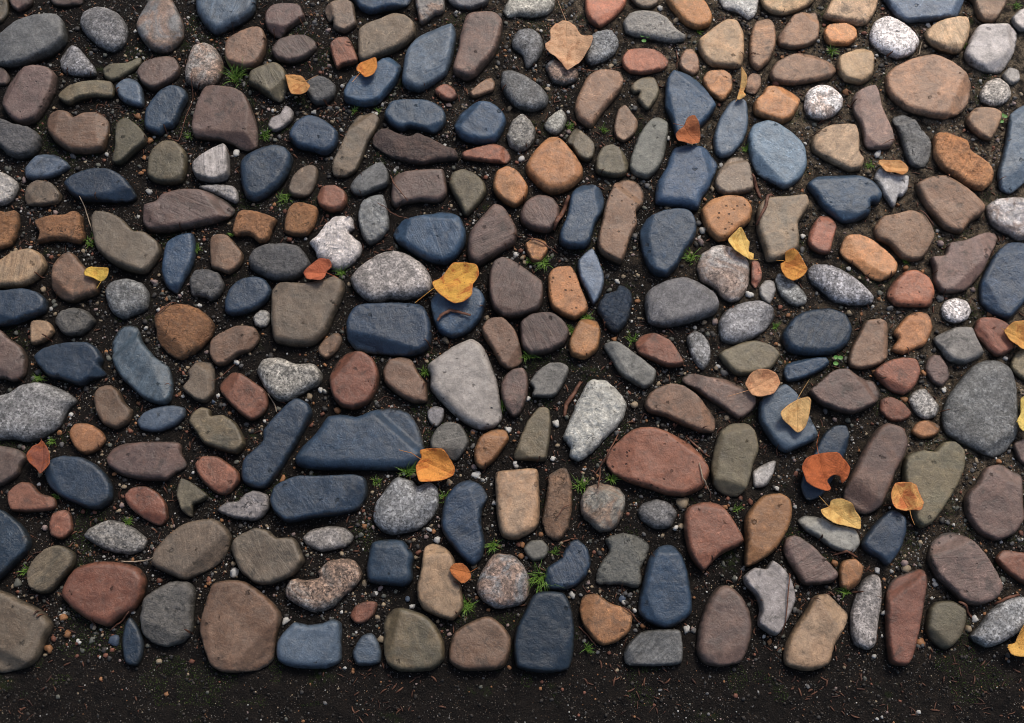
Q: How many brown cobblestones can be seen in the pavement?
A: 153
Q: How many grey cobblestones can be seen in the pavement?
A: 77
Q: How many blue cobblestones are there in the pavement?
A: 51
